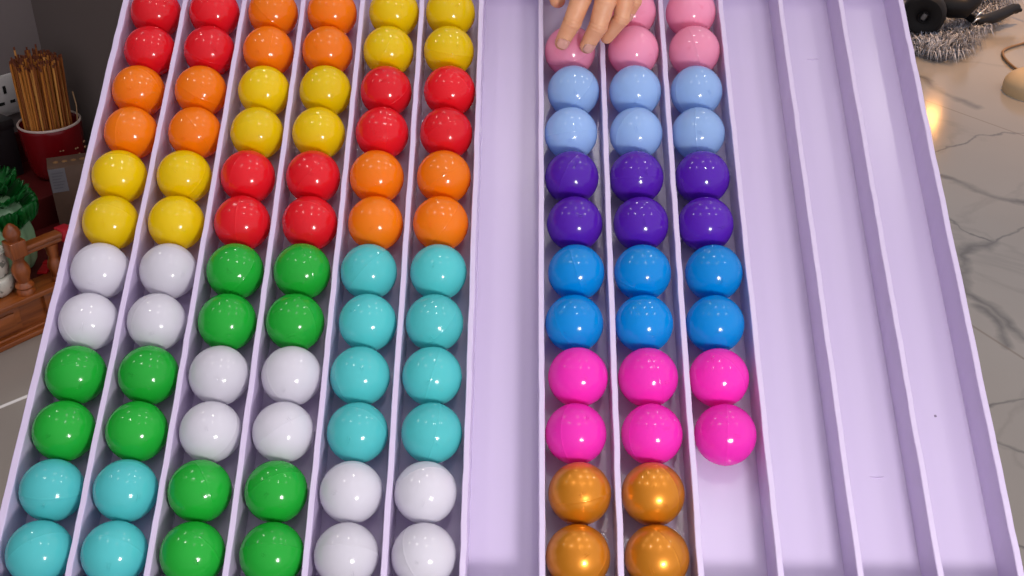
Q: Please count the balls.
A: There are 105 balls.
